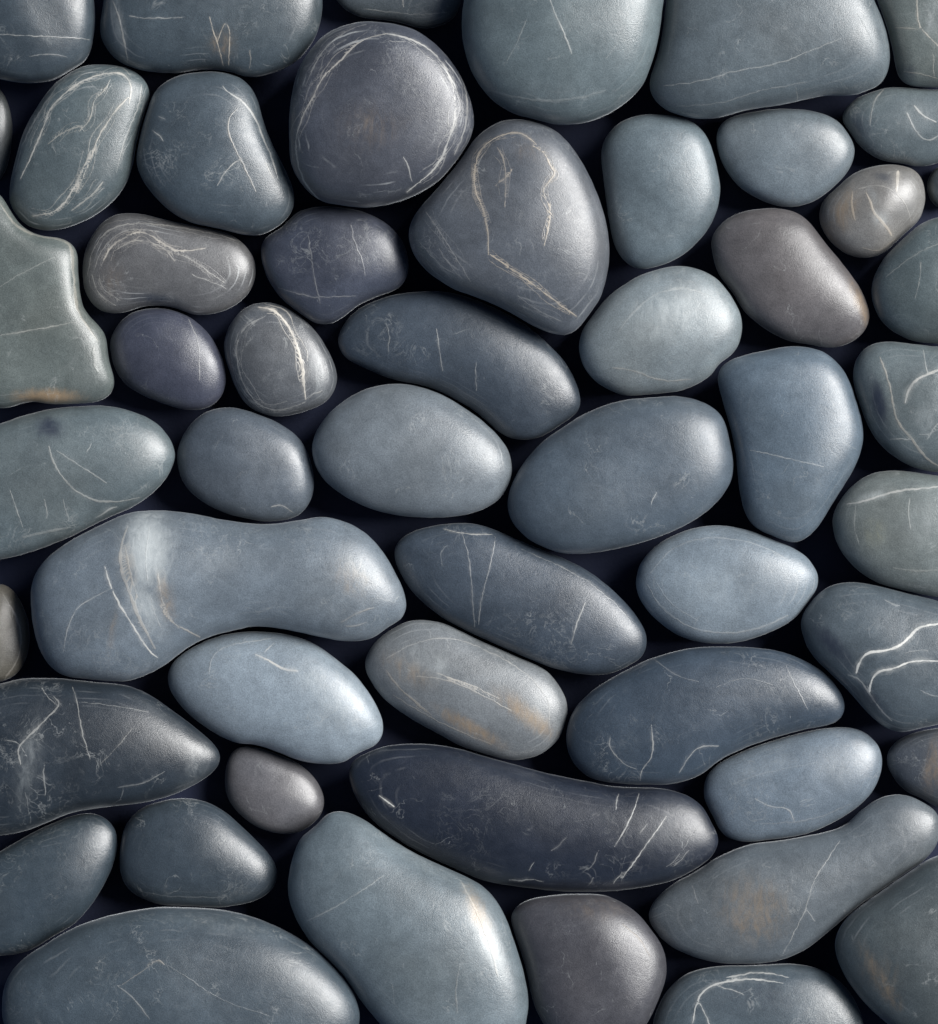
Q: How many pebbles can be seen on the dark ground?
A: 53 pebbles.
